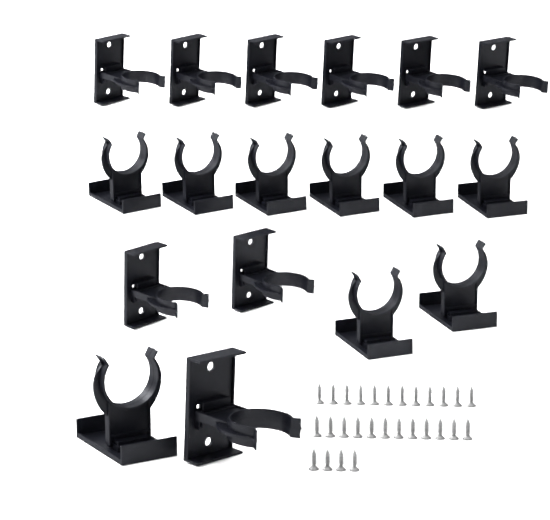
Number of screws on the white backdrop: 28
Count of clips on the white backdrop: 18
